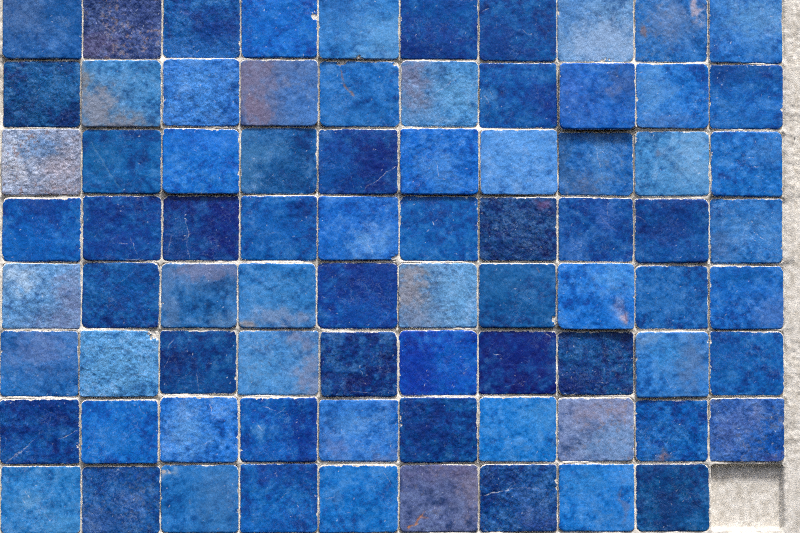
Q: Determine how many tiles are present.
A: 79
